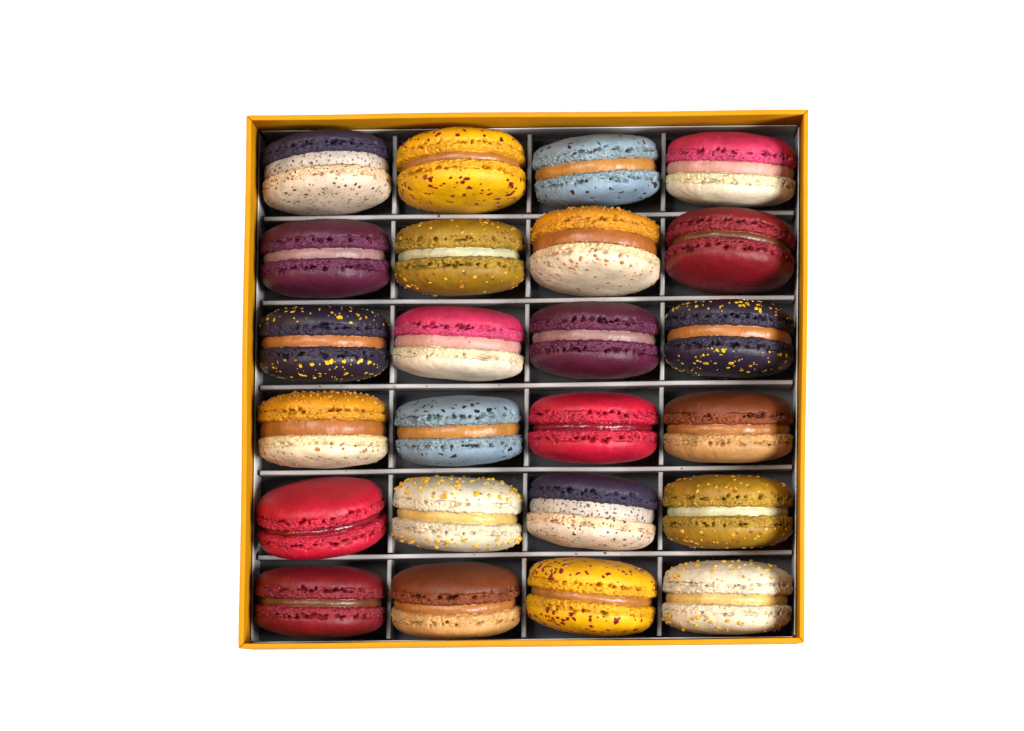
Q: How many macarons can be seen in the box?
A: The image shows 24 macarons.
